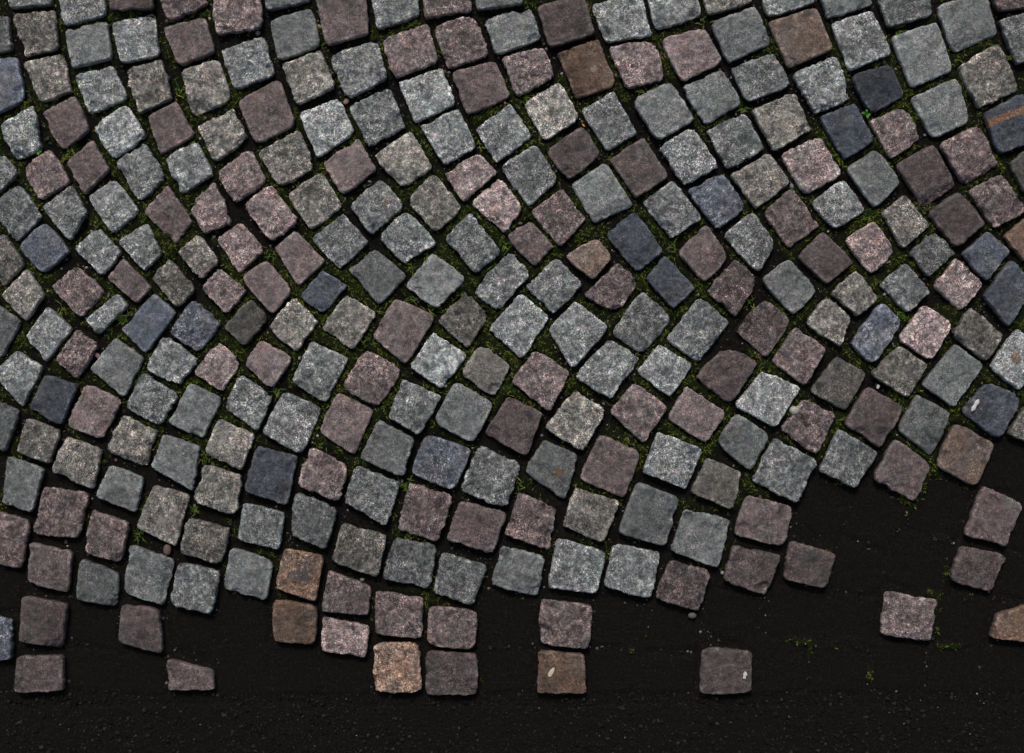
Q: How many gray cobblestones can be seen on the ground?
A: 155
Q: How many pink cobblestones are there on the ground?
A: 94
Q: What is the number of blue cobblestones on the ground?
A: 19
